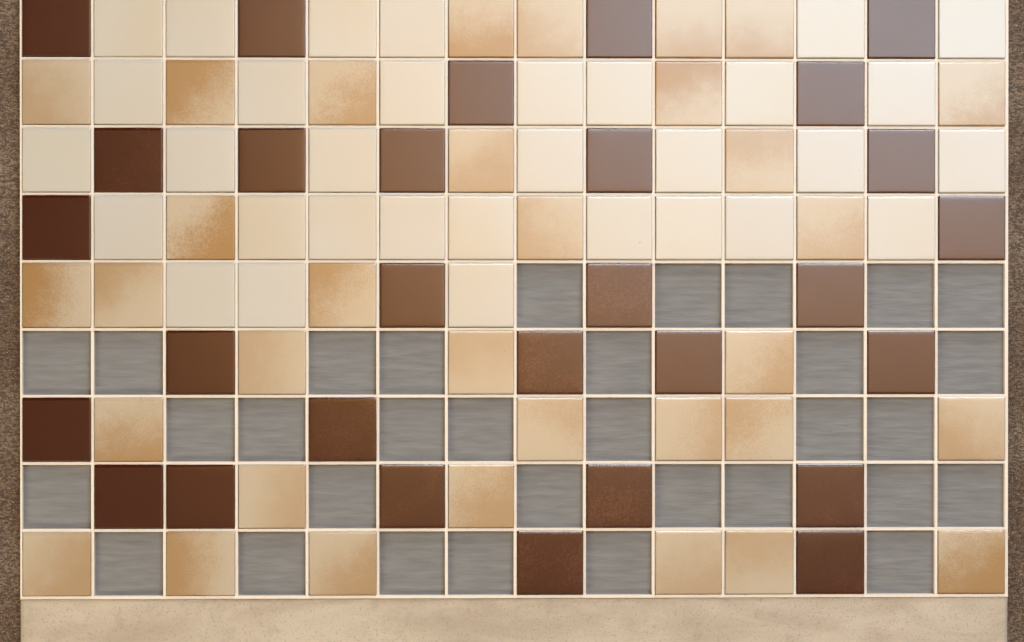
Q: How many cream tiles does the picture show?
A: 32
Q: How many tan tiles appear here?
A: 33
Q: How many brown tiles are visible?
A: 29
